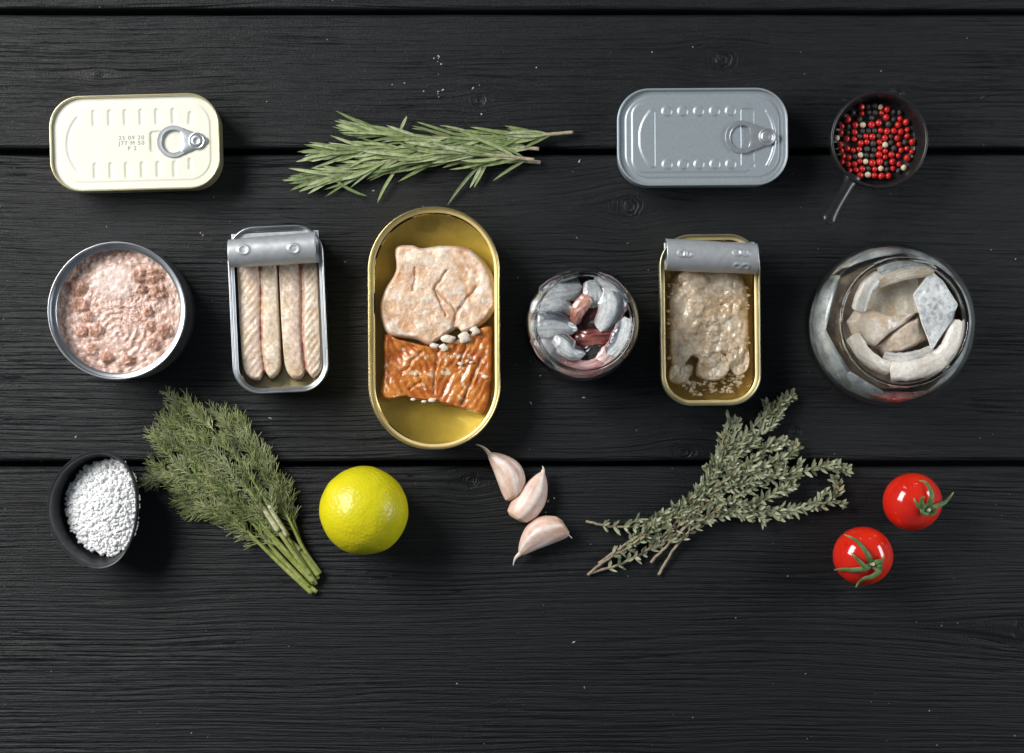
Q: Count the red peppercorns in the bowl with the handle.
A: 66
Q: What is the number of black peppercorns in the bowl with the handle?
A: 32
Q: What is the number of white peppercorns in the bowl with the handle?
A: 9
